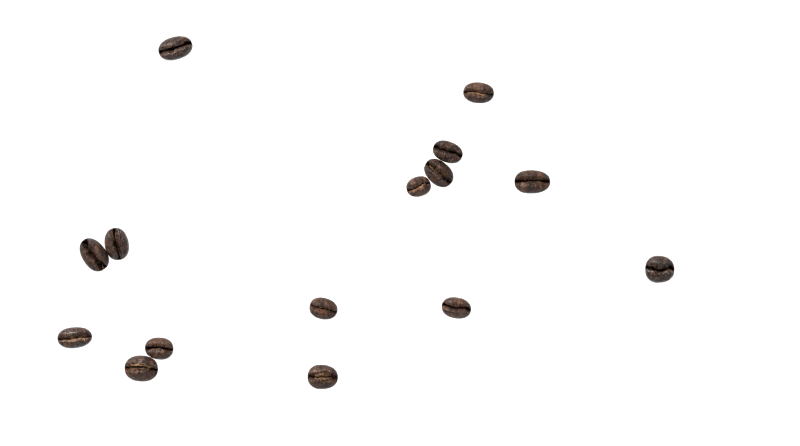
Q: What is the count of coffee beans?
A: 15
